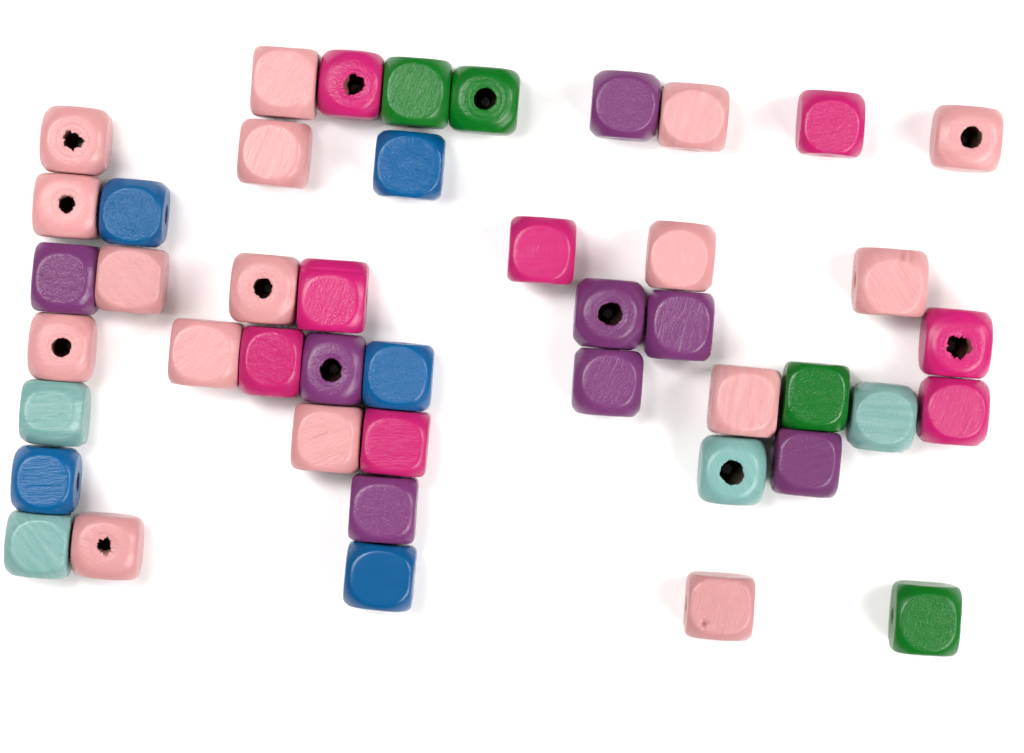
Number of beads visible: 45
